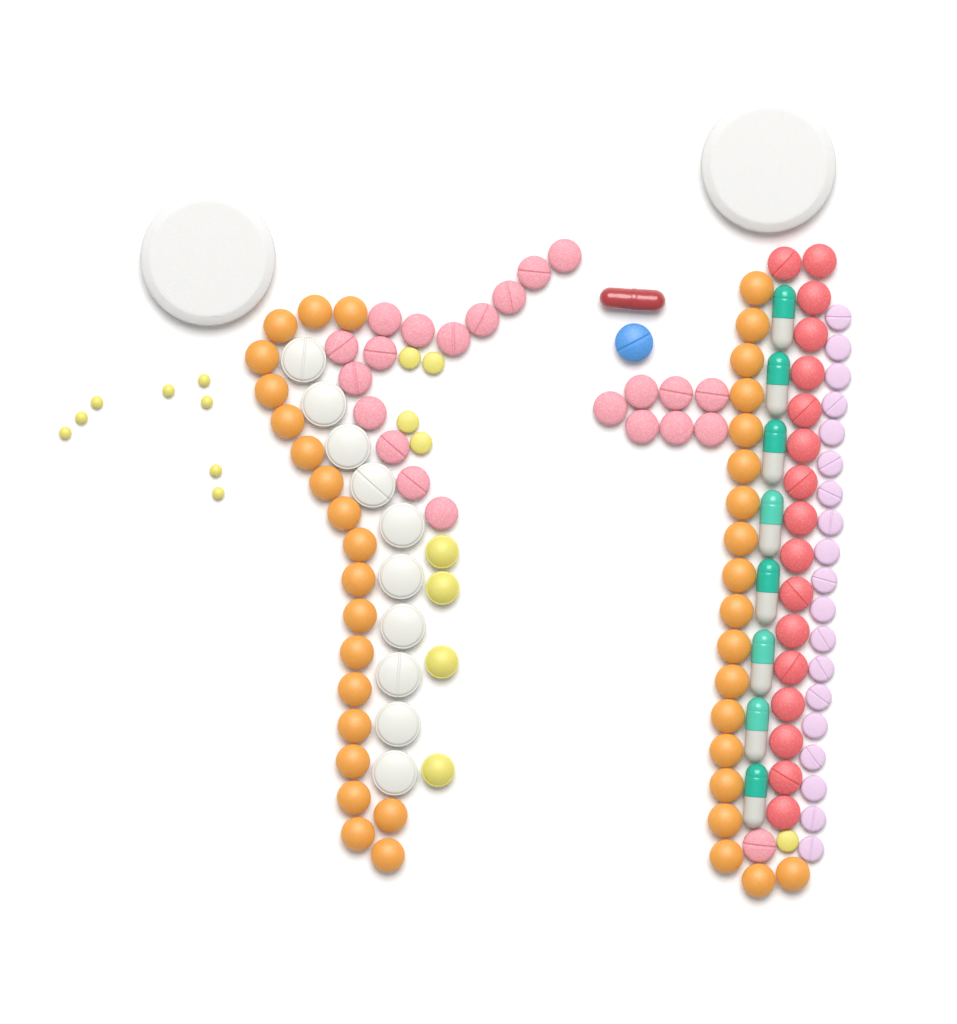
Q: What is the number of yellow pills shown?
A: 17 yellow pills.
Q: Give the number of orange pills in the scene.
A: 39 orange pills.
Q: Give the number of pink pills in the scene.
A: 22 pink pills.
